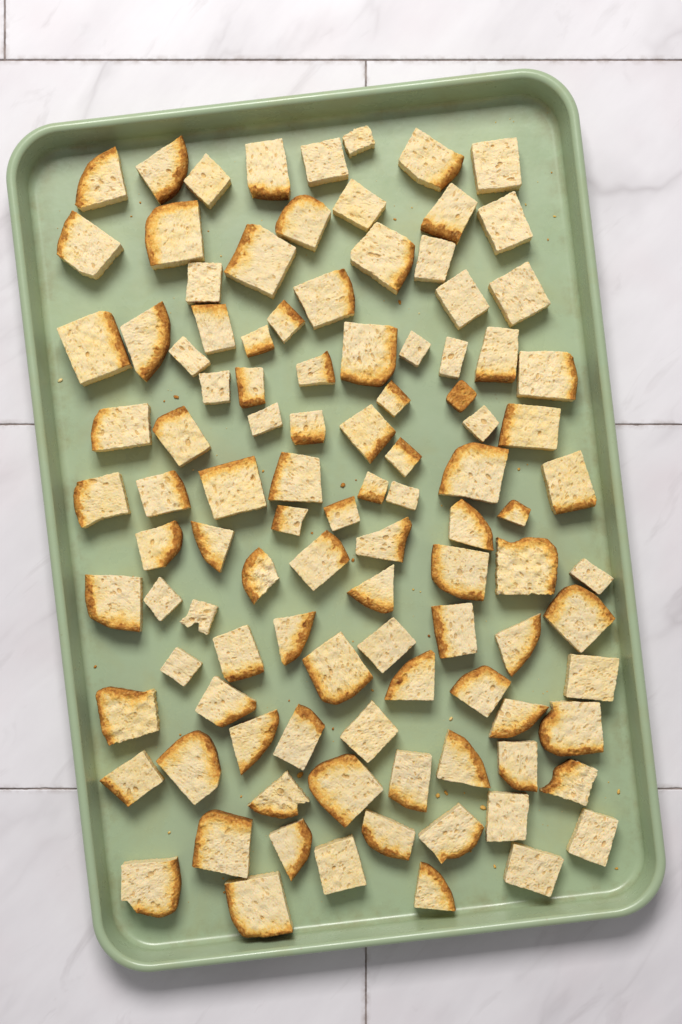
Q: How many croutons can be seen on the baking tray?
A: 106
